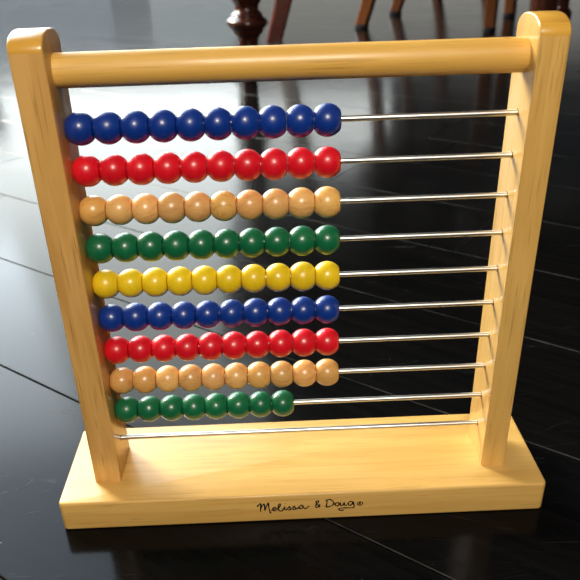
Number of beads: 88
